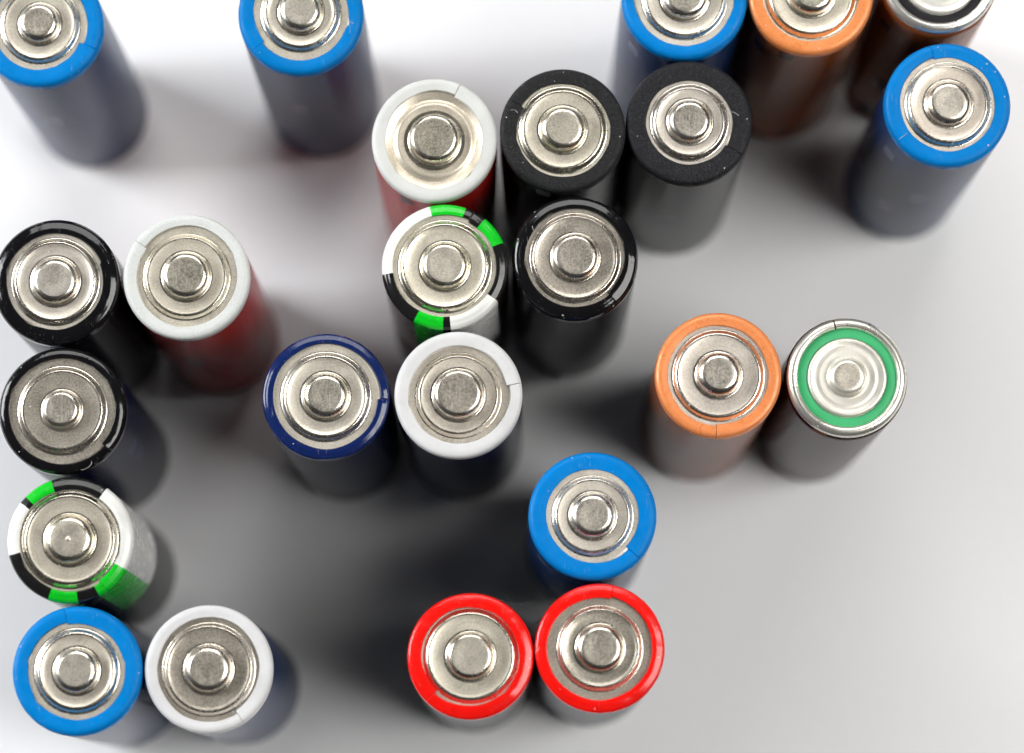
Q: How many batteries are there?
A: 24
